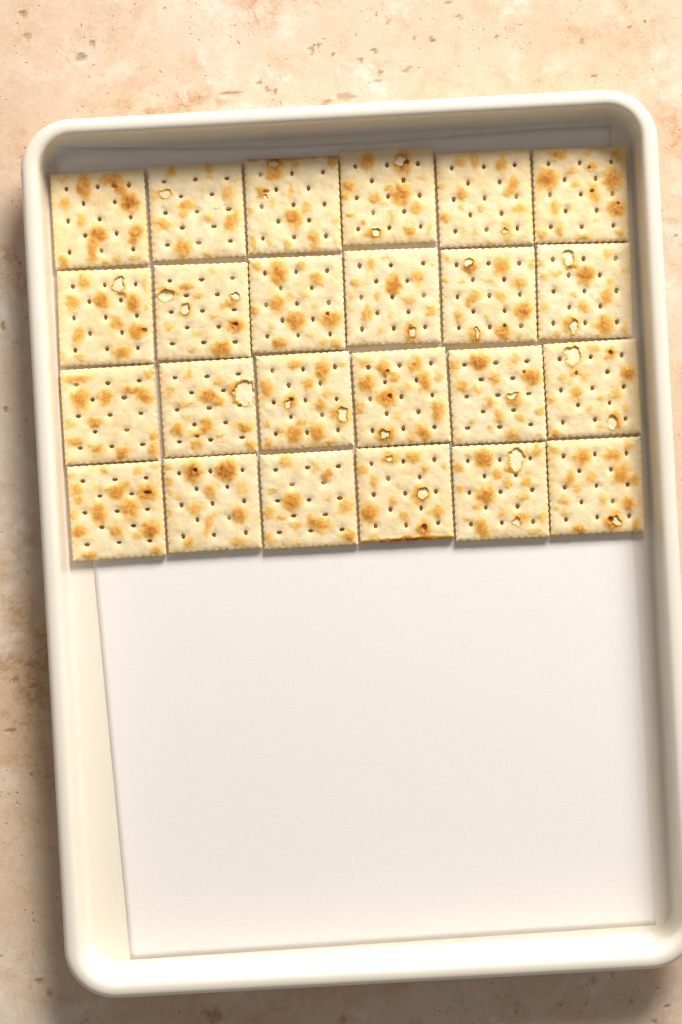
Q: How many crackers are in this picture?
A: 24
